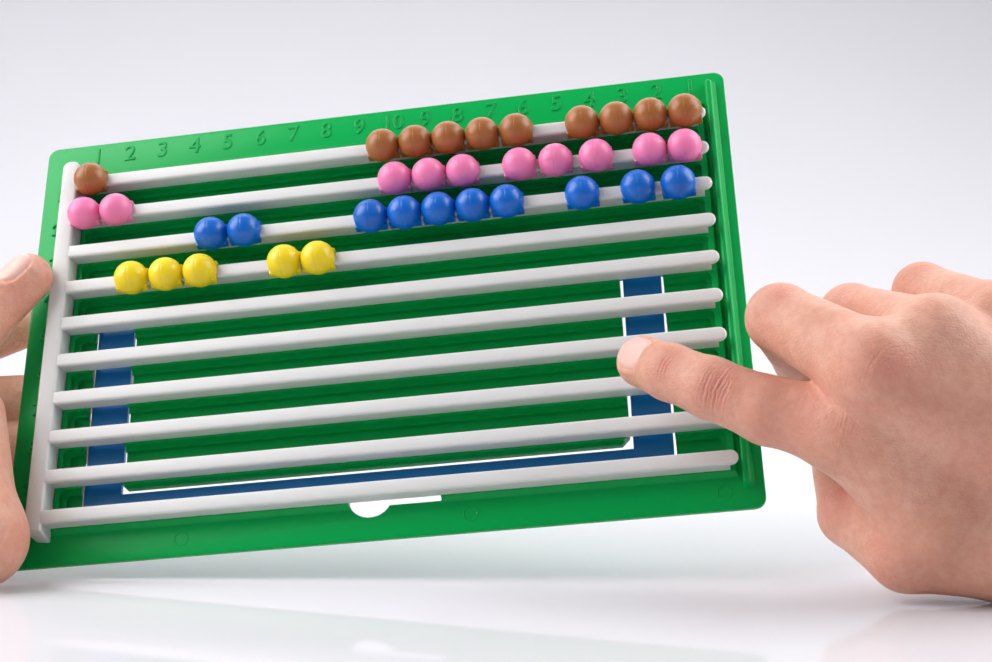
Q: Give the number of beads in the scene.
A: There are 35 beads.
